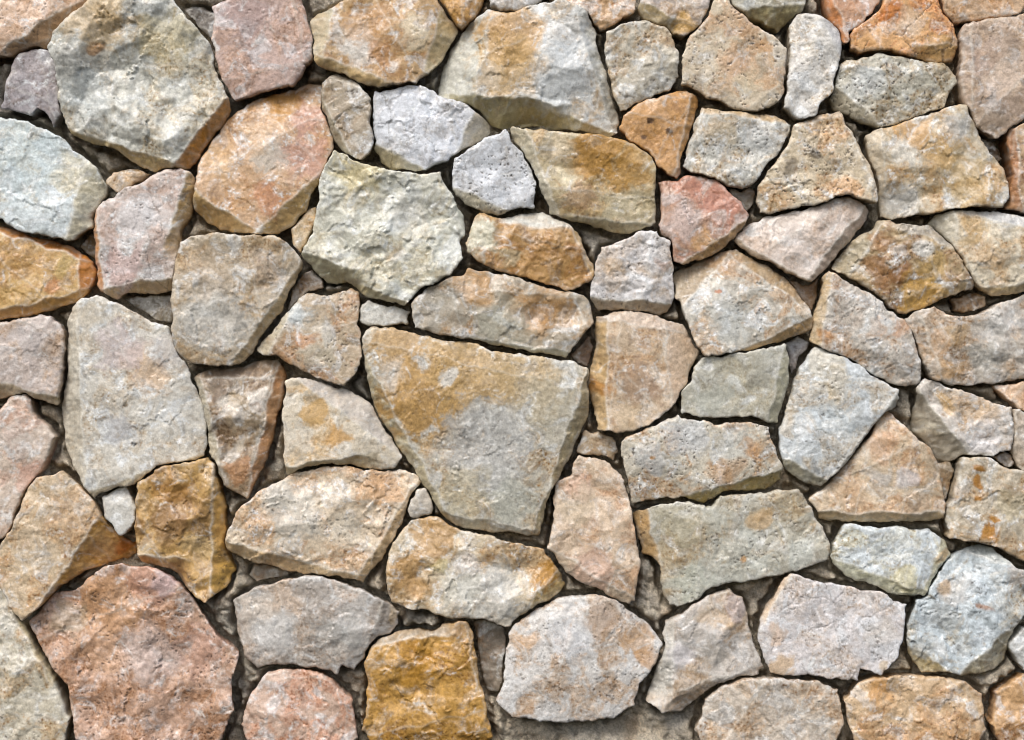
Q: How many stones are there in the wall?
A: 100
